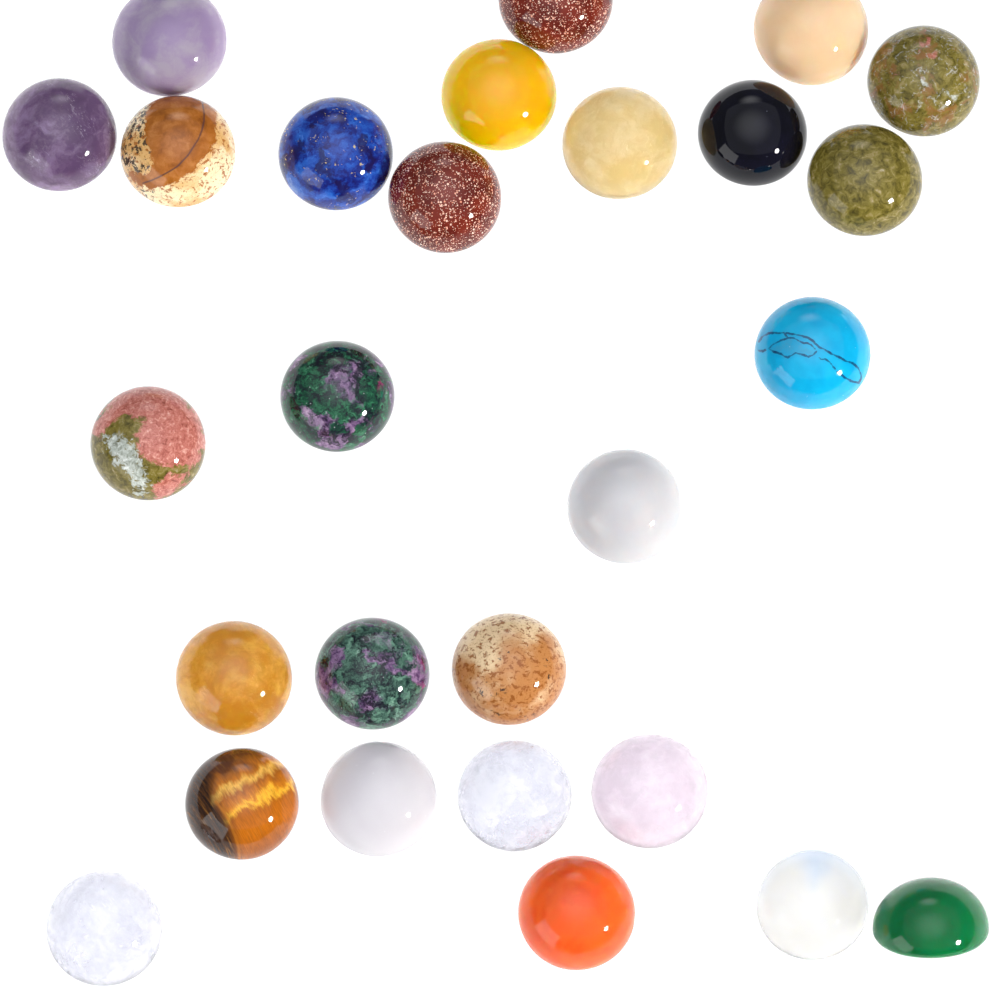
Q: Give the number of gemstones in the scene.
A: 27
